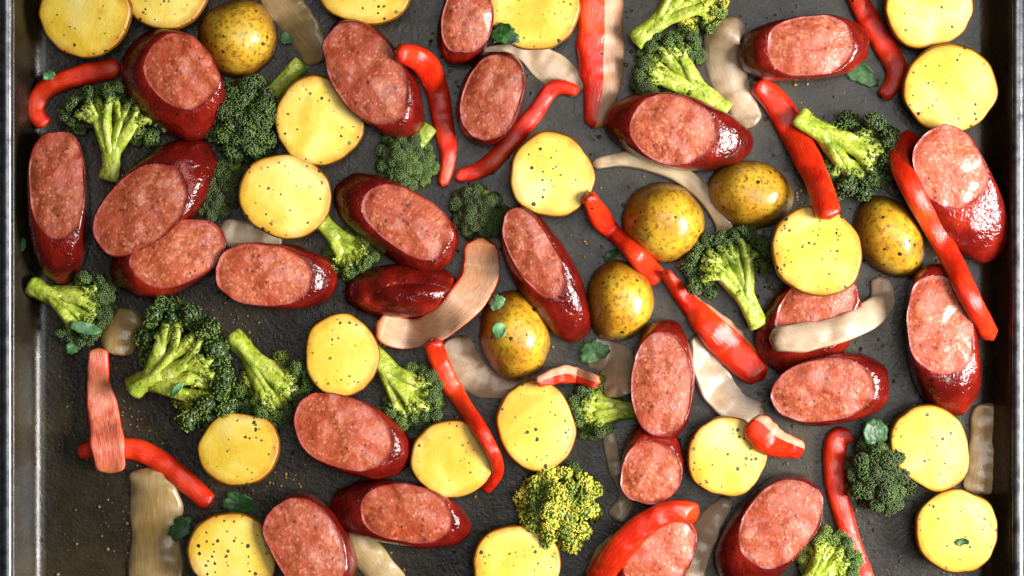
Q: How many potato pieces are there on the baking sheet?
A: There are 25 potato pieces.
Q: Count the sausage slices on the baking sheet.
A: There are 24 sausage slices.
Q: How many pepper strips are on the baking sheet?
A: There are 17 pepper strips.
